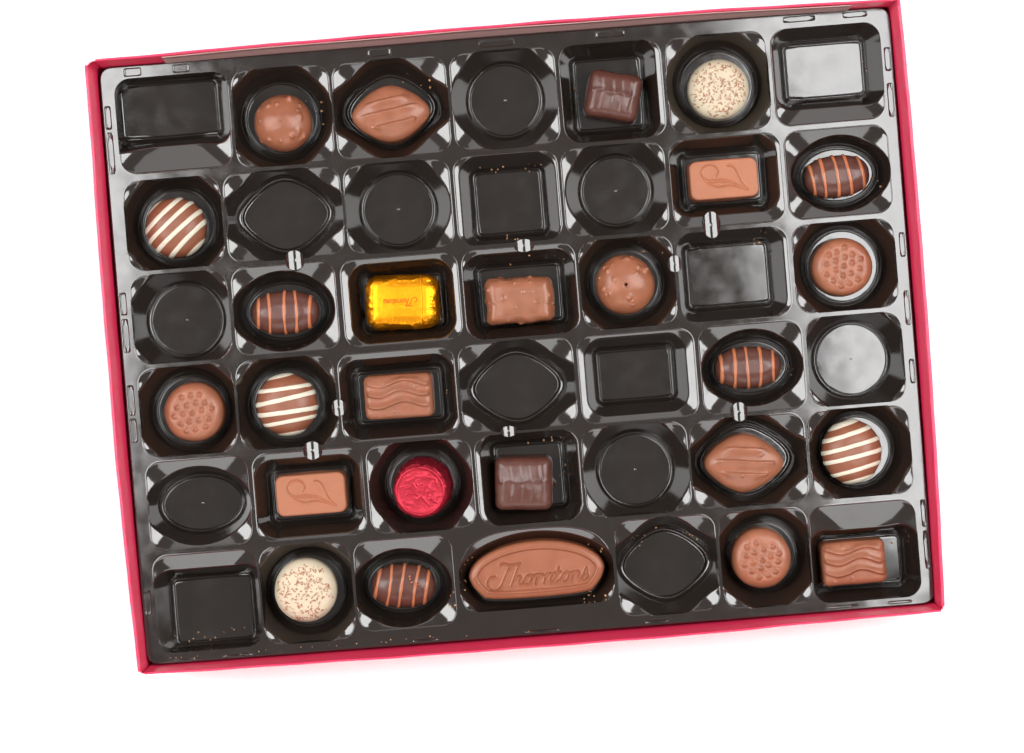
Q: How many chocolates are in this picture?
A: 26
